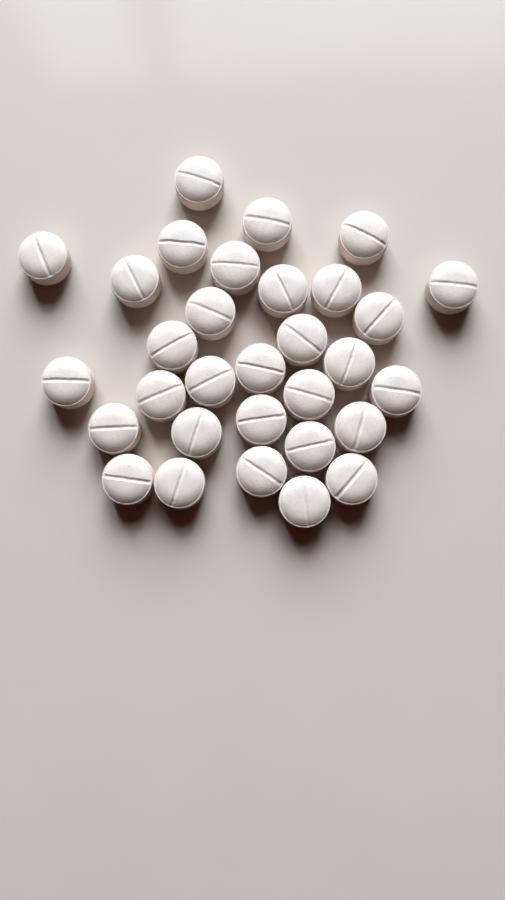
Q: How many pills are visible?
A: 31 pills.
